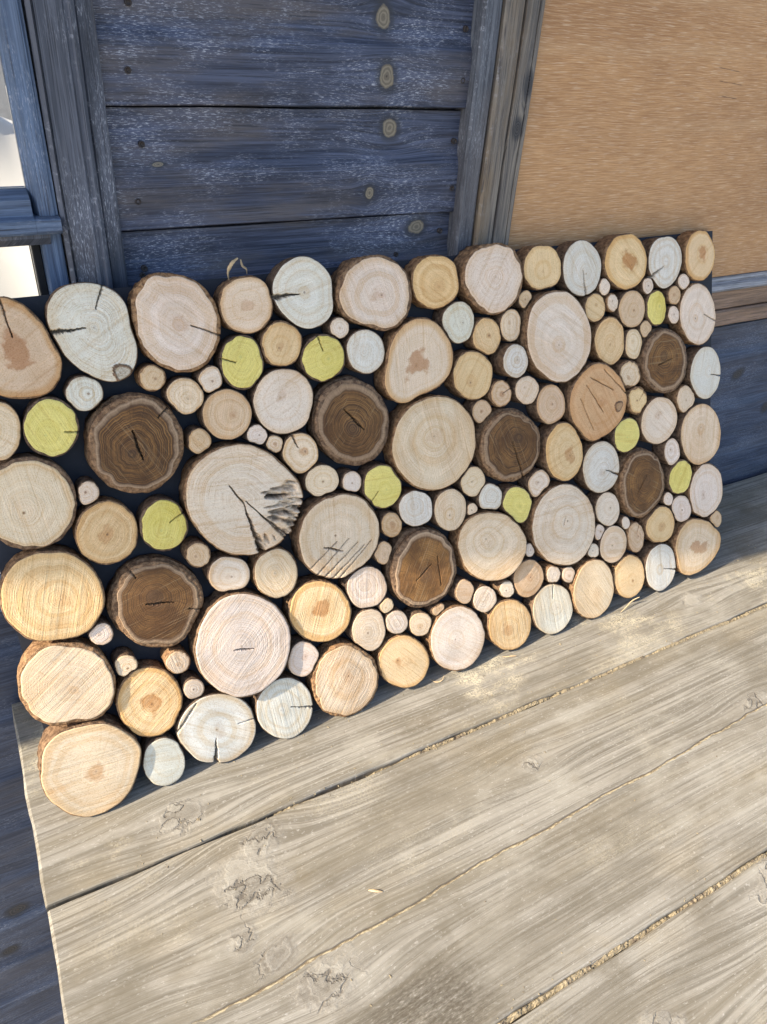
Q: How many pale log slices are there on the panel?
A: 129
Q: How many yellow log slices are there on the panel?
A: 9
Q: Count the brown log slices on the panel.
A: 7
